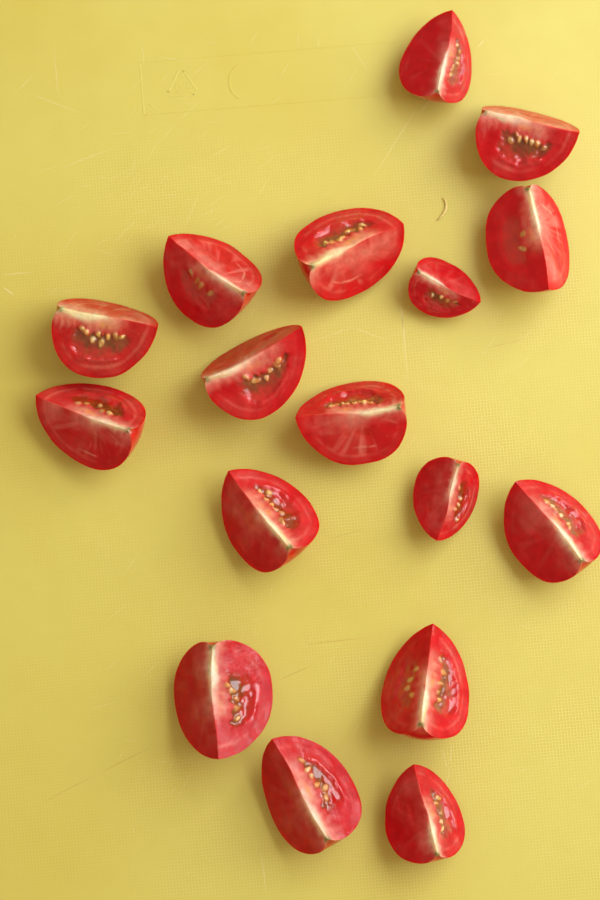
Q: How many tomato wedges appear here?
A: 17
